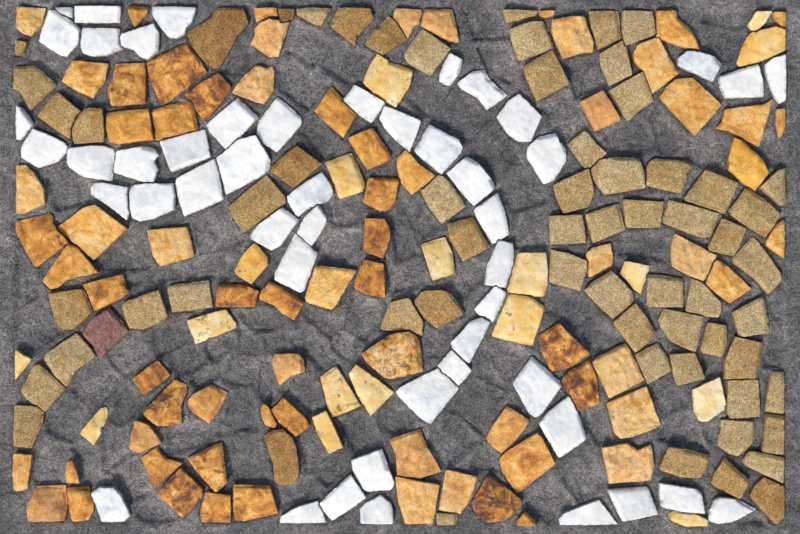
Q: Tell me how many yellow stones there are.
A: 18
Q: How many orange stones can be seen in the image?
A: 70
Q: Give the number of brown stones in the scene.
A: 64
